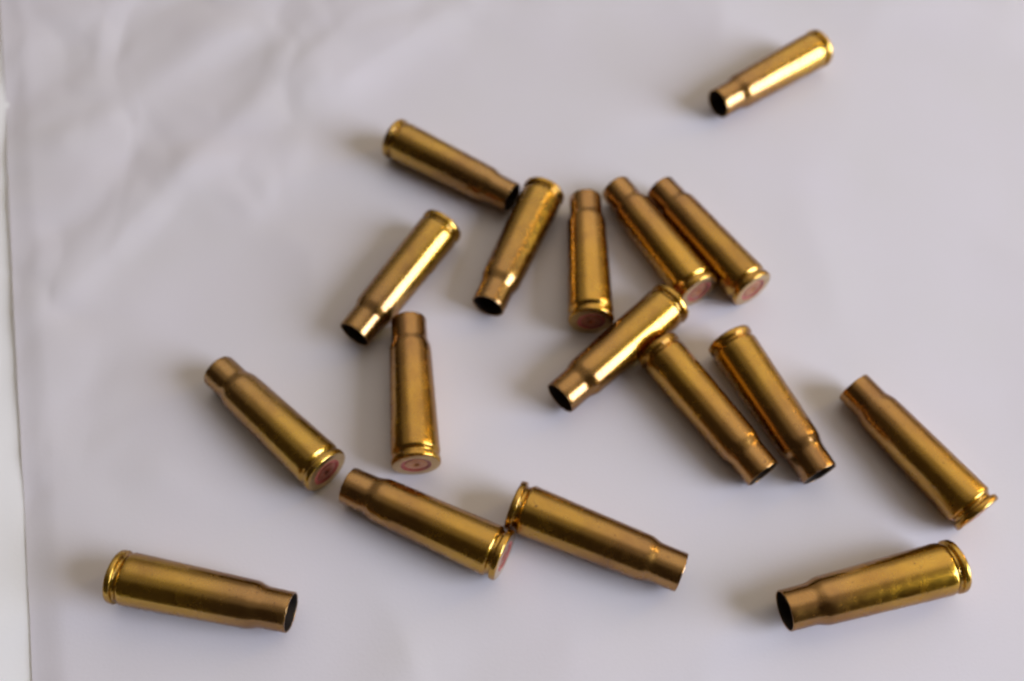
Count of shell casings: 17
